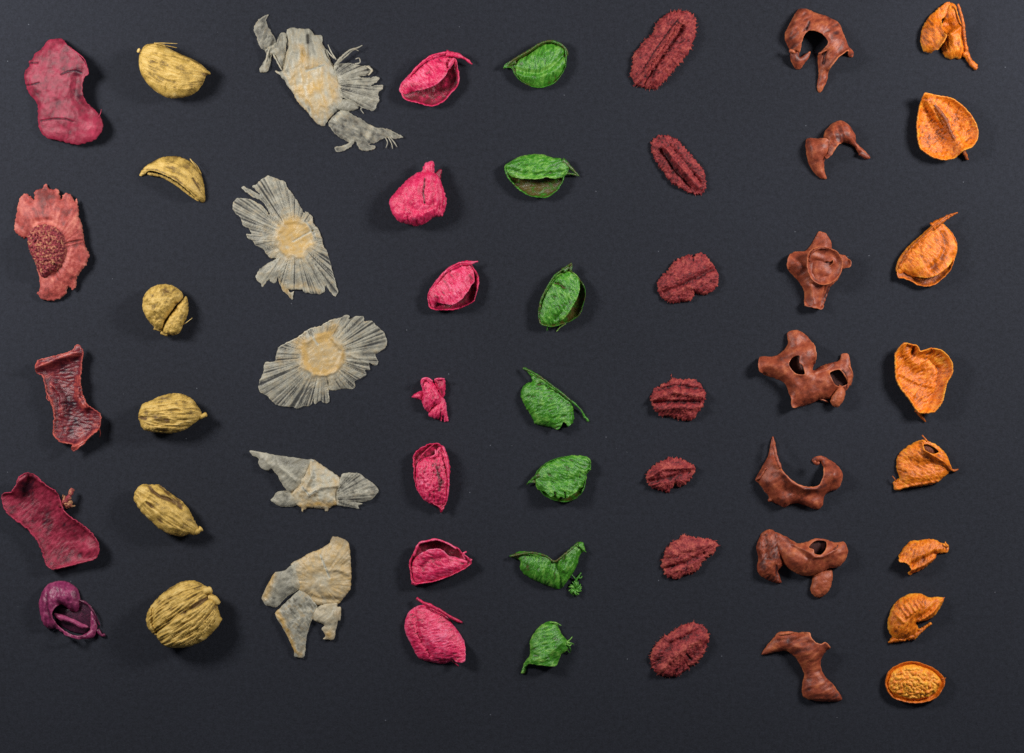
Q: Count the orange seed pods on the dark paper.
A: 8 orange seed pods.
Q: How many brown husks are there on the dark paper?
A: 7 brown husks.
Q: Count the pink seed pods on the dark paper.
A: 7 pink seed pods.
